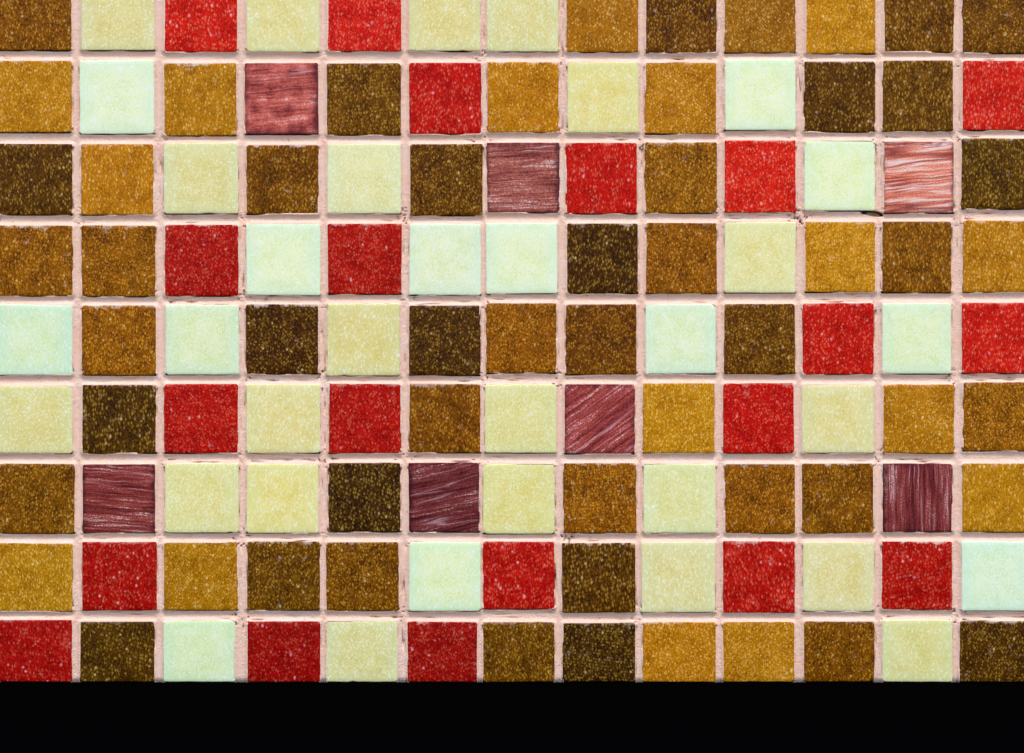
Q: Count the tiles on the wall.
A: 117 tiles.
